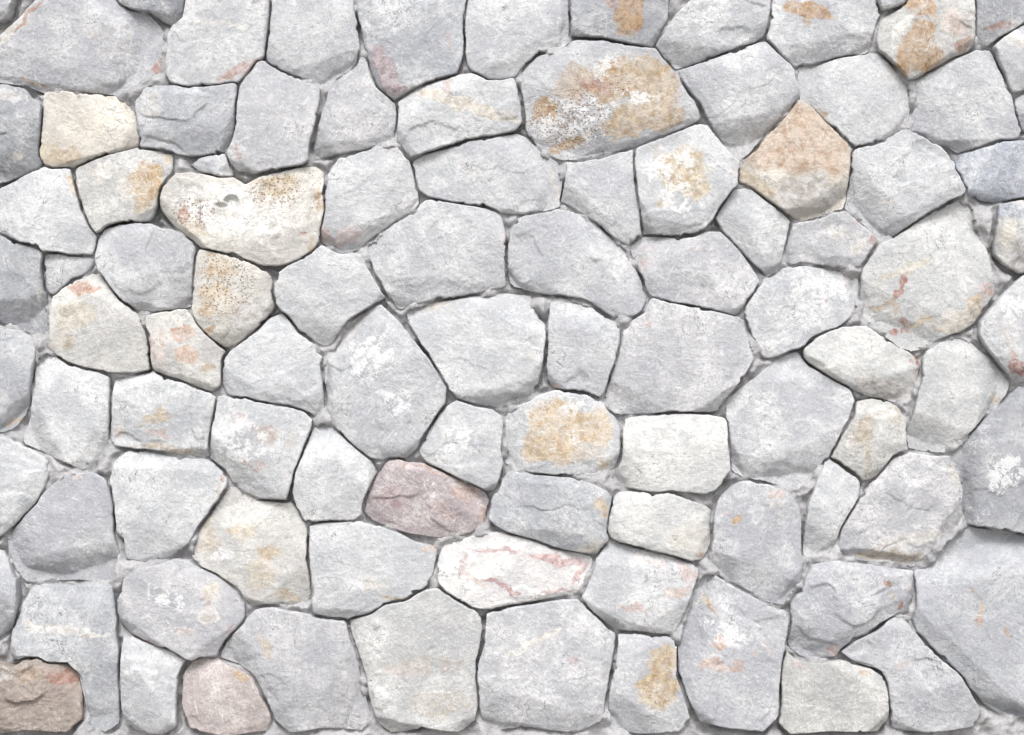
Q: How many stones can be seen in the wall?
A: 98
